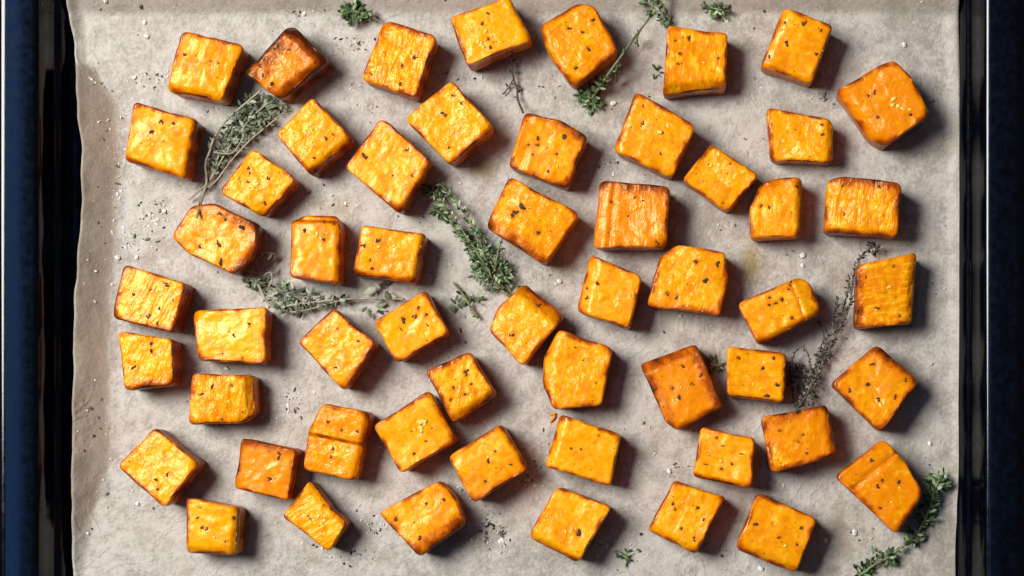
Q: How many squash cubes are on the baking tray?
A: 55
